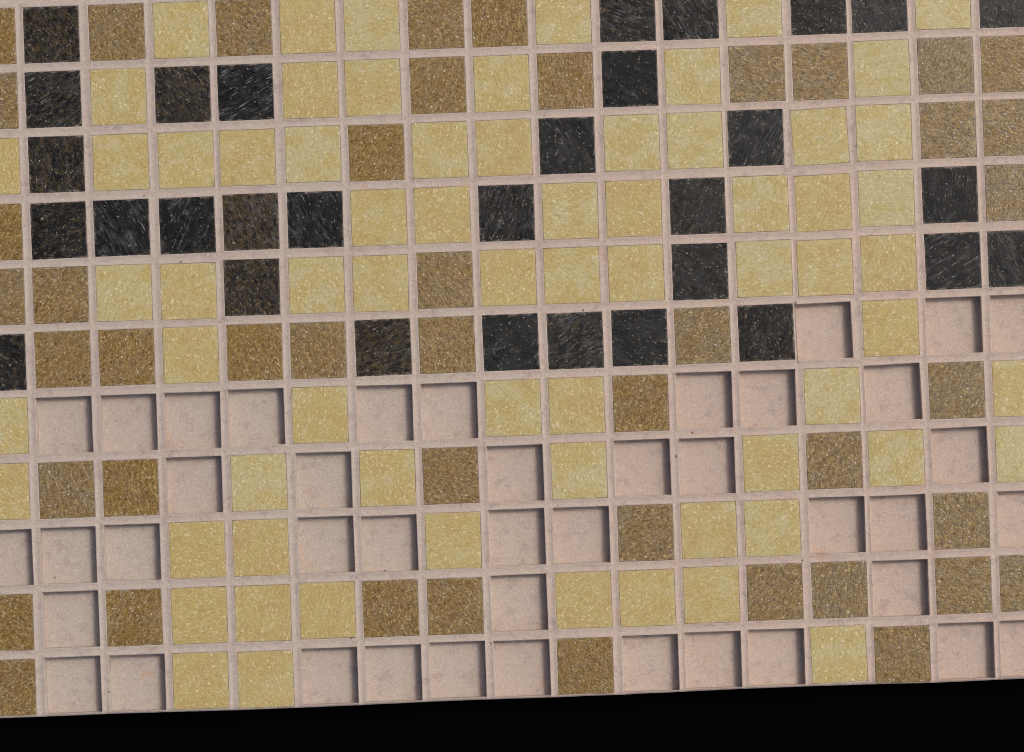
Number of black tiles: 31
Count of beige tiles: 69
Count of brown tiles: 45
